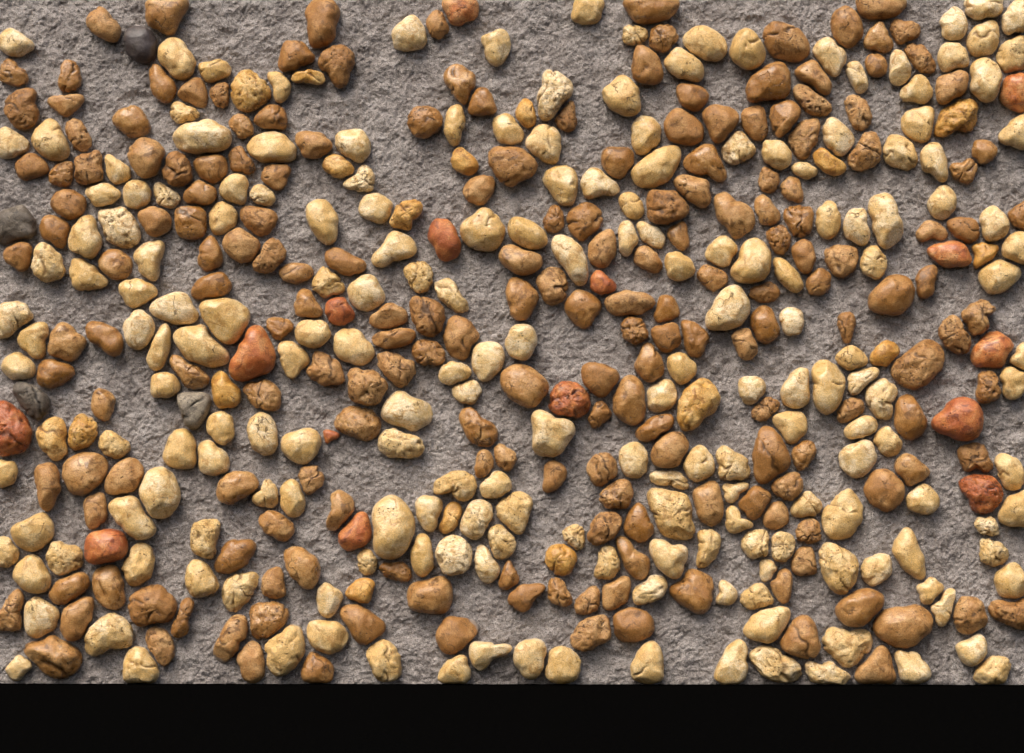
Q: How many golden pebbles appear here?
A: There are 17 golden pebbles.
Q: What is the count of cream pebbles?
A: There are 200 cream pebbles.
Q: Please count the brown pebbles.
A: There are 200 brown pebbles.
